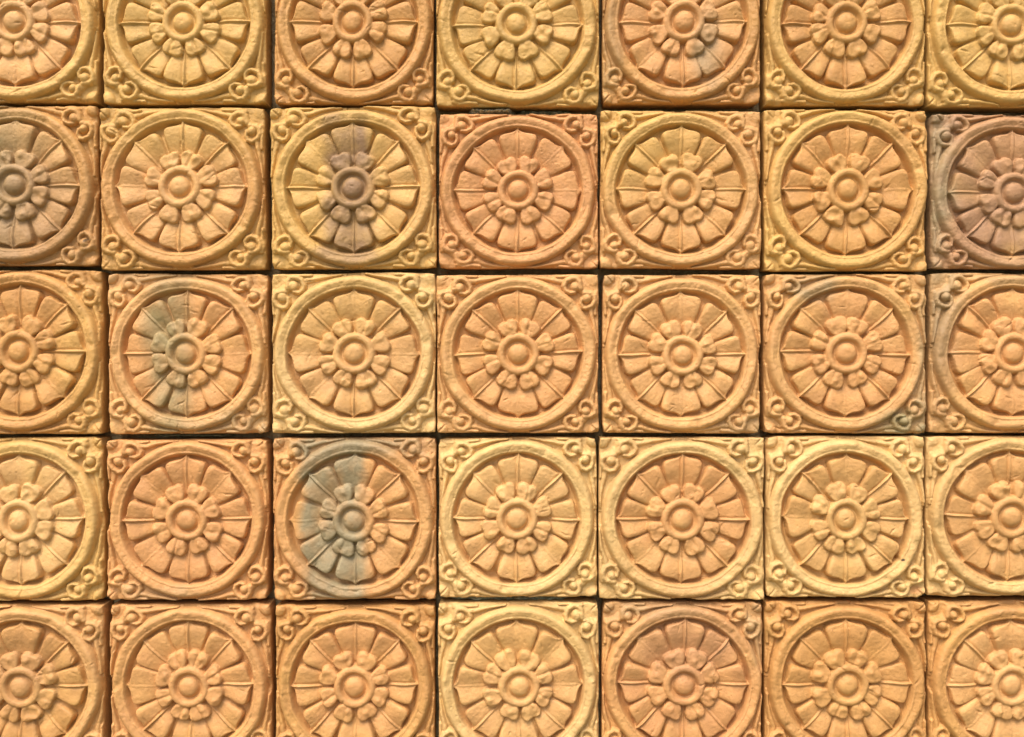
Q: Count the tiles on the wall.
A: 35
